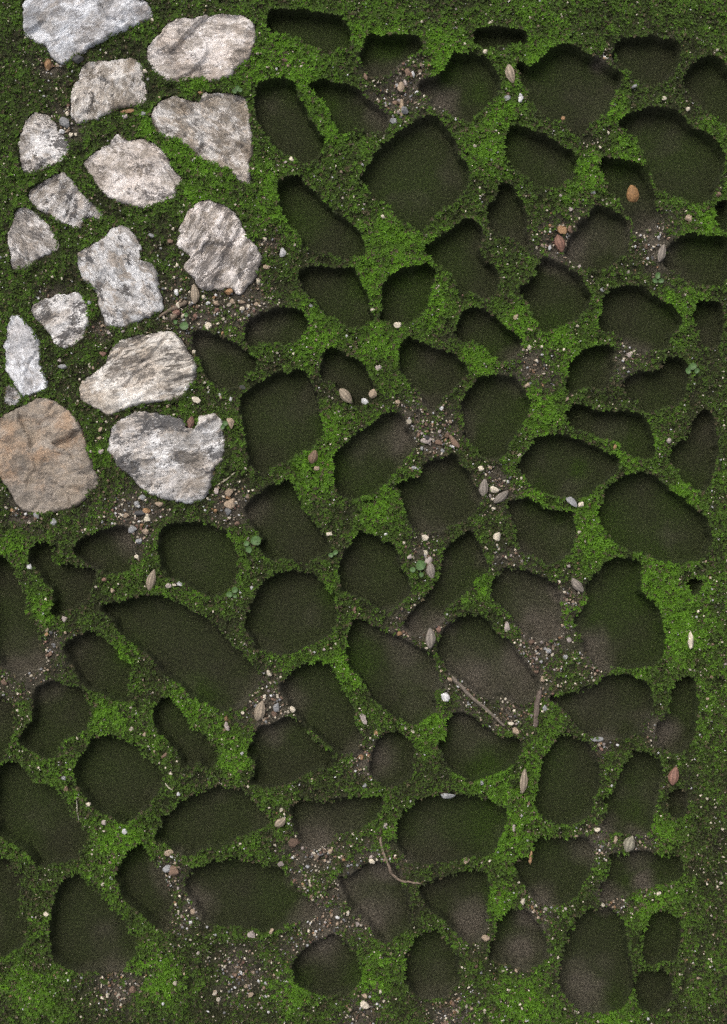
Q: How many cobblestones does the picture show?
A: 16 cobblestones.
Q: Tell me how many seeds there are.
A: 17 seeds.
